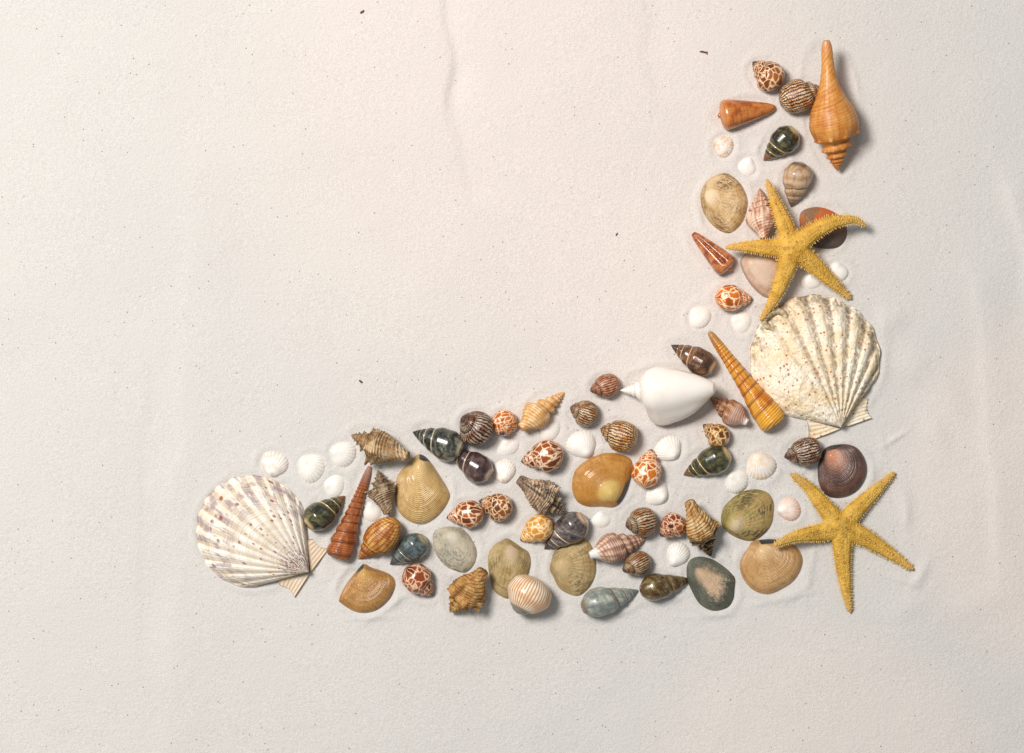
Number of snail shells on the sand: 47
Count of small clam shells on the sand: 22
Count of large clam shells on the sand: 13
